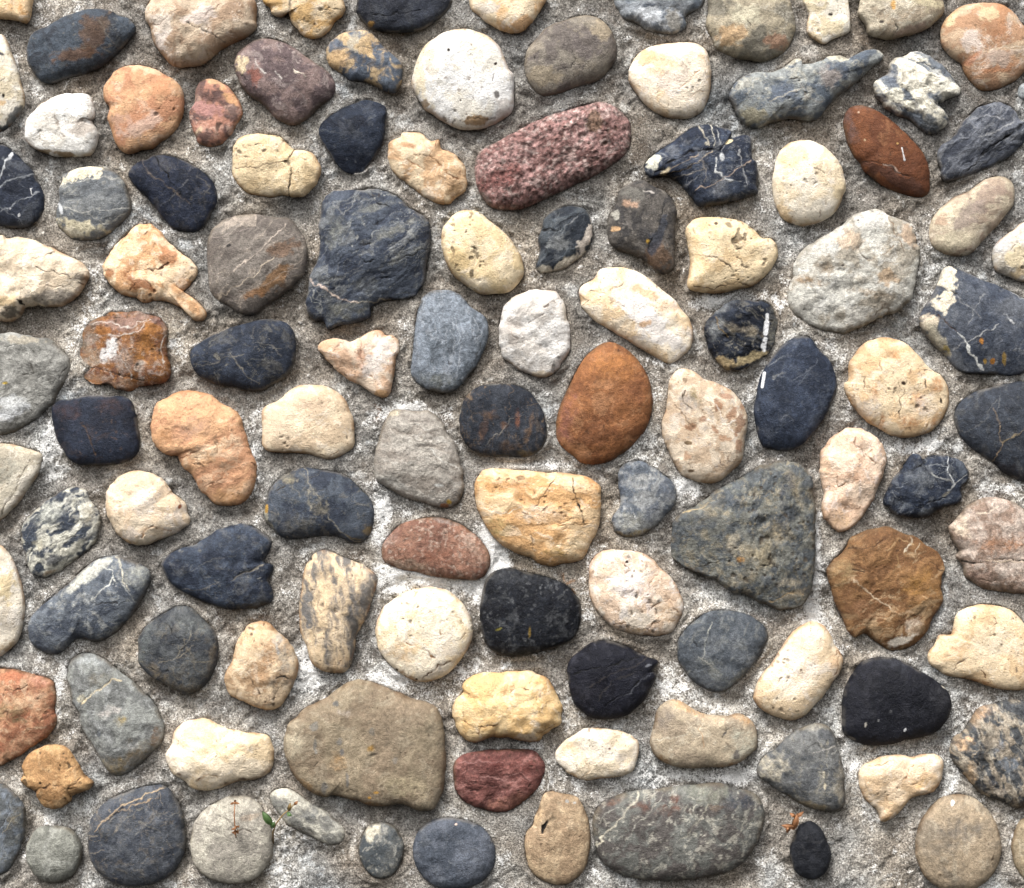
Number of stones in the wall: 114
